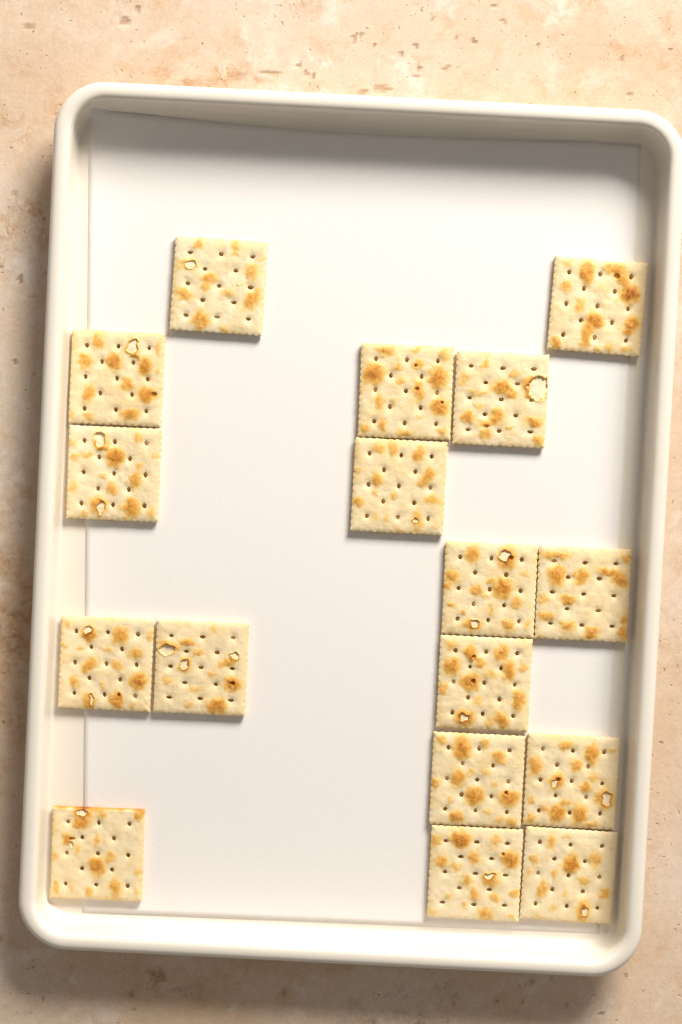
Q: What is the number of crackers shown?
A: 17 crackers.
